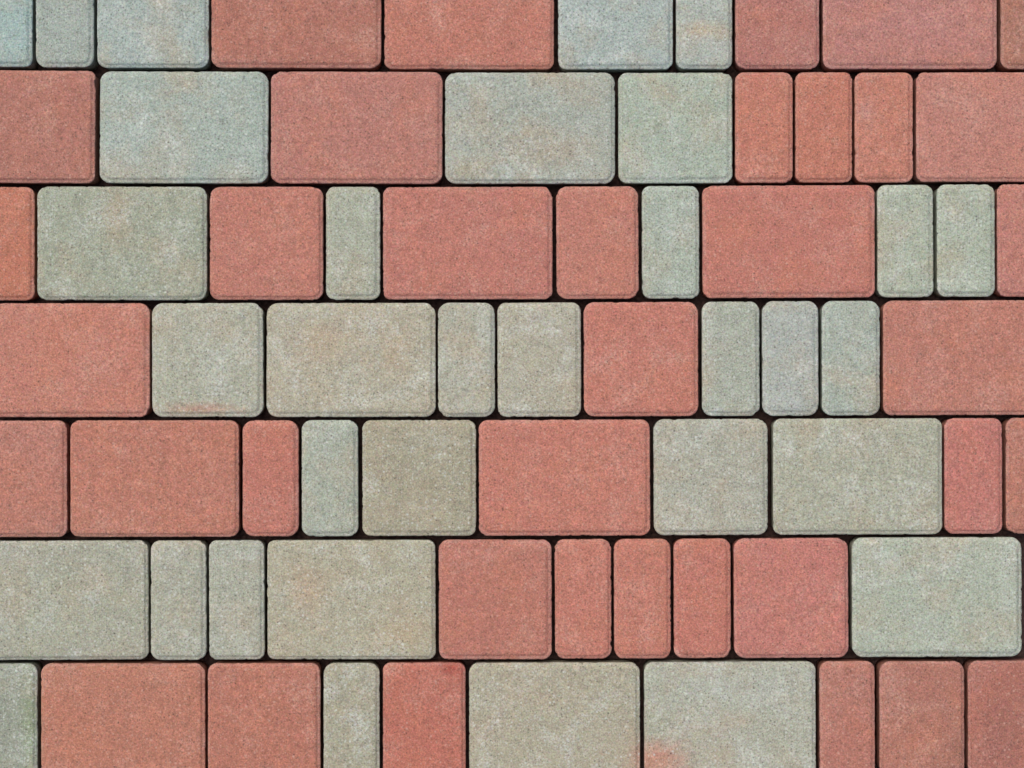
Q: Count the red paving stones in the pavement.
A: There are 37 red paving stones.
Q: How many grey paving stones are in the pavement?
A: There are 33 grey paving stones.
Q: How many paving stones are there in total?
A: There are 70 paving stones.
